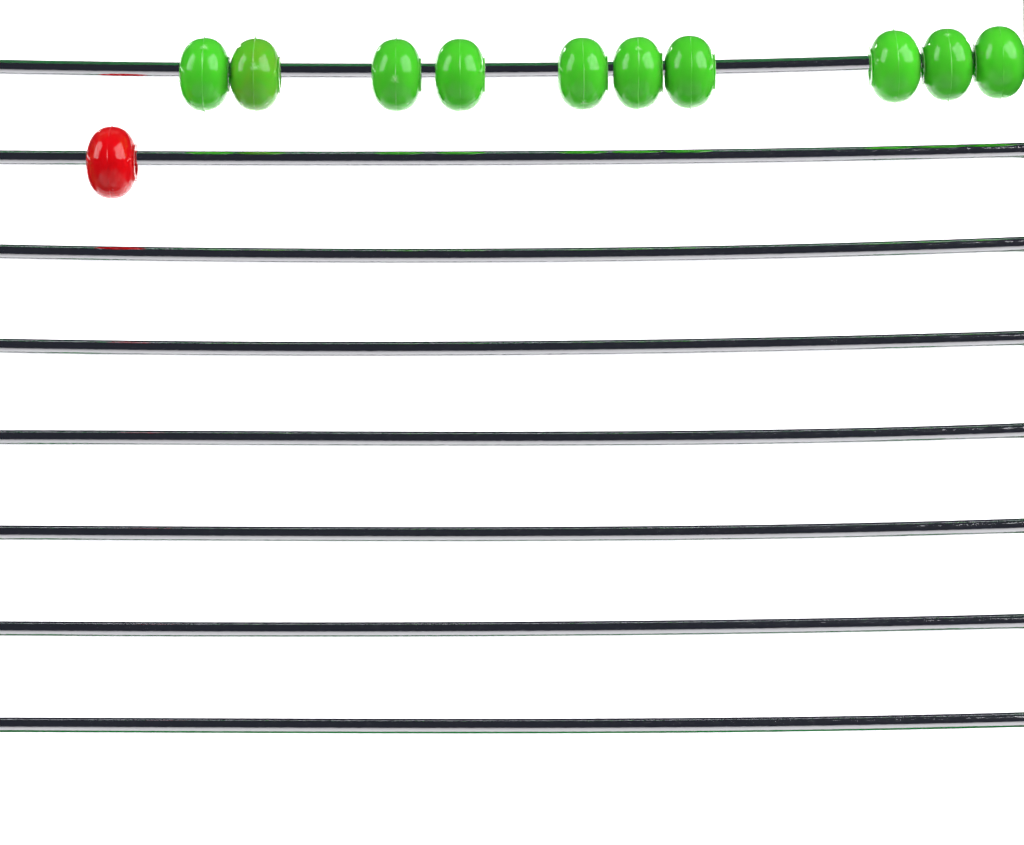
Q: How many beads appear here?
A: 11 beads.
